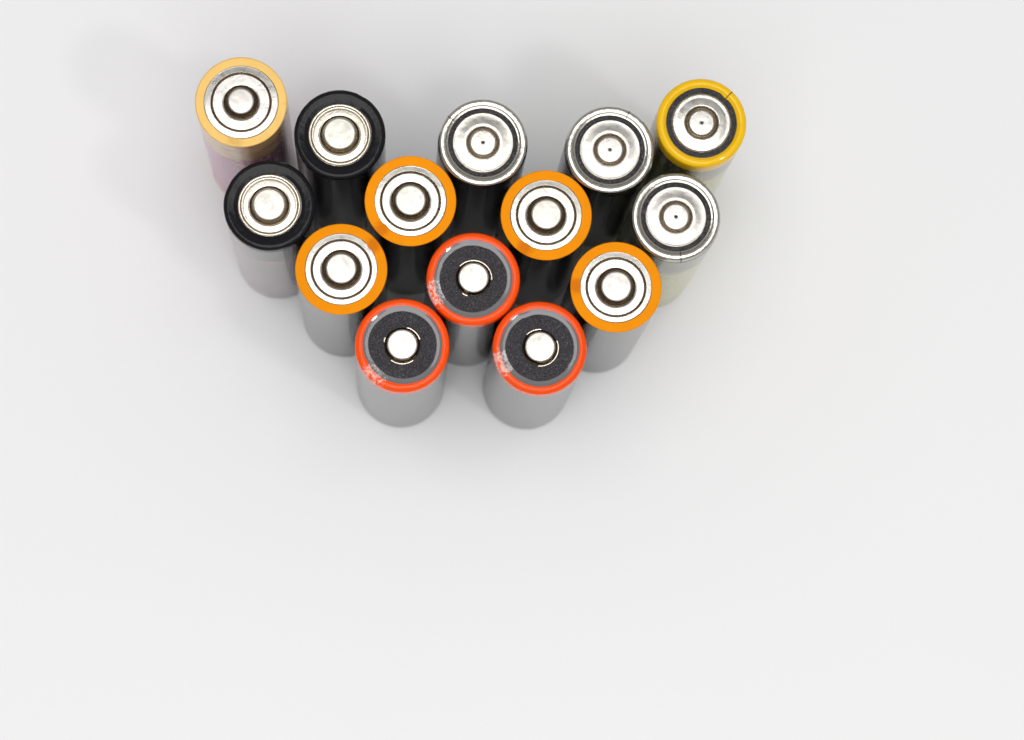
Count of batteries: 14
